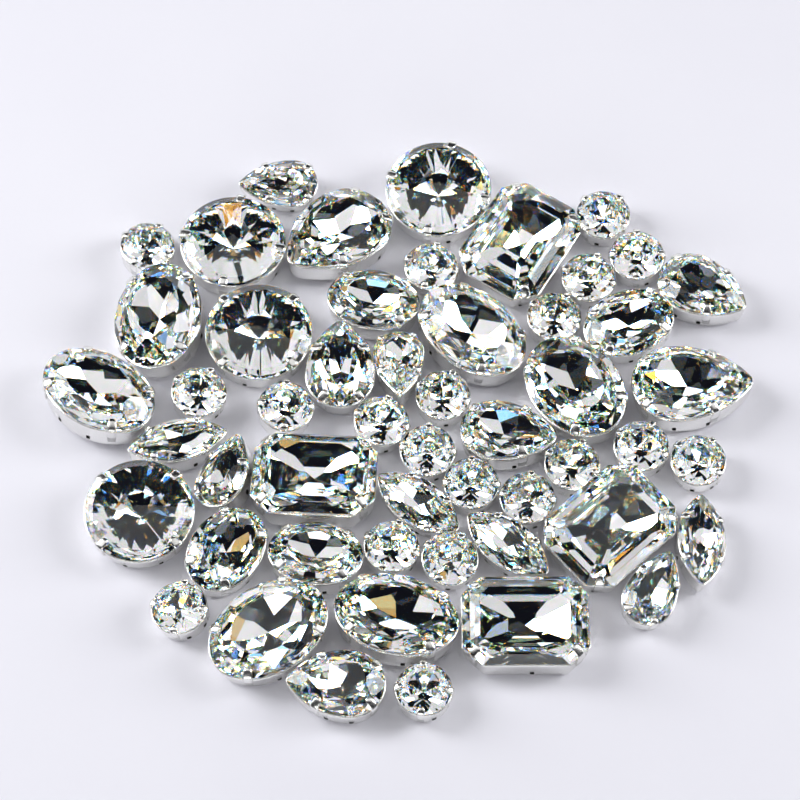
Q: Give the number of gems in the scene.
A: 52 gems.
